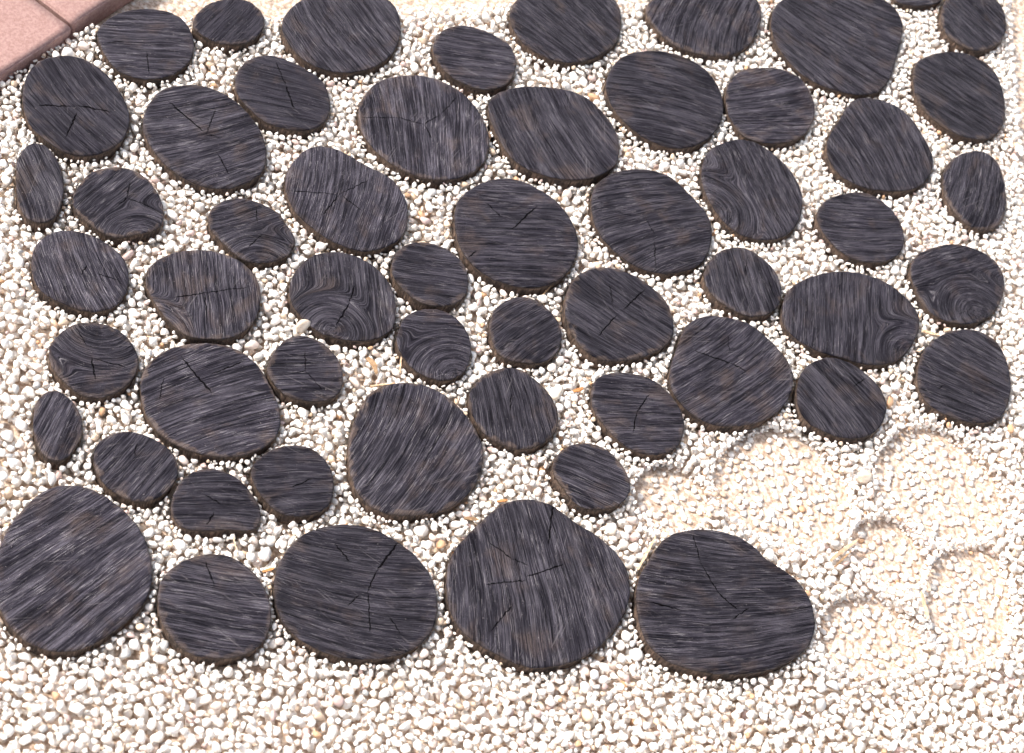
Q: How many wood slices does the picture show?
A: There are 56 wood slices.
